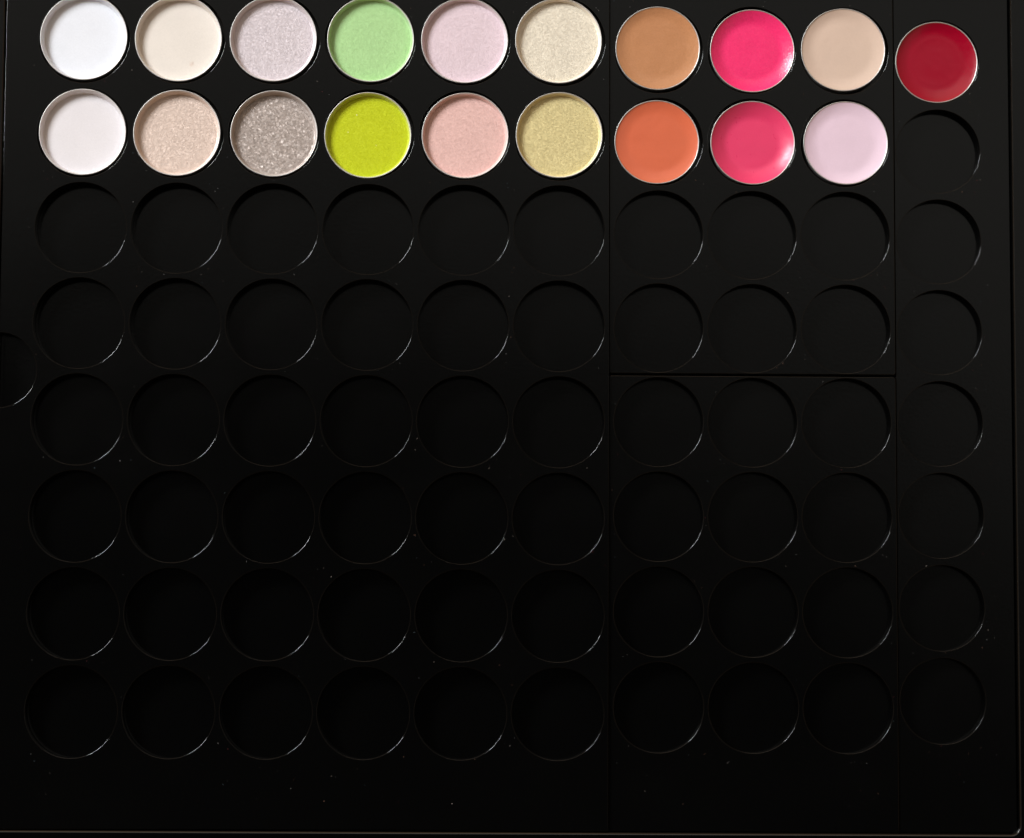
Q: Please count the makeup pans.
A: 19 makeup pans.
